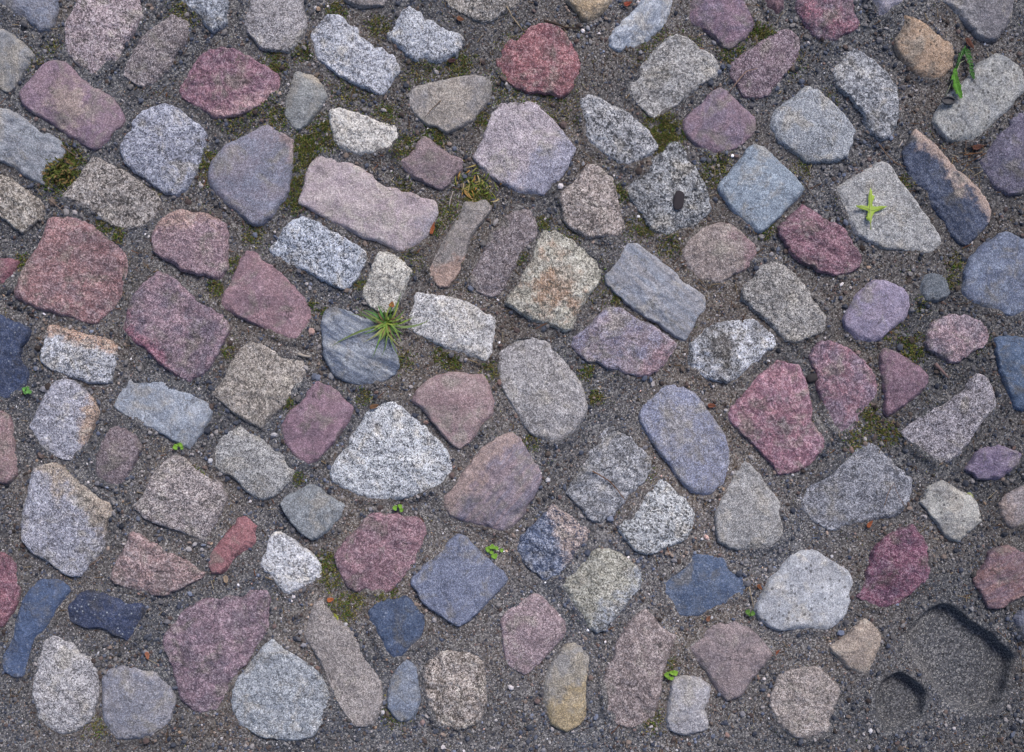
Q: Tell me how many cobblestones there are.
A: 126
